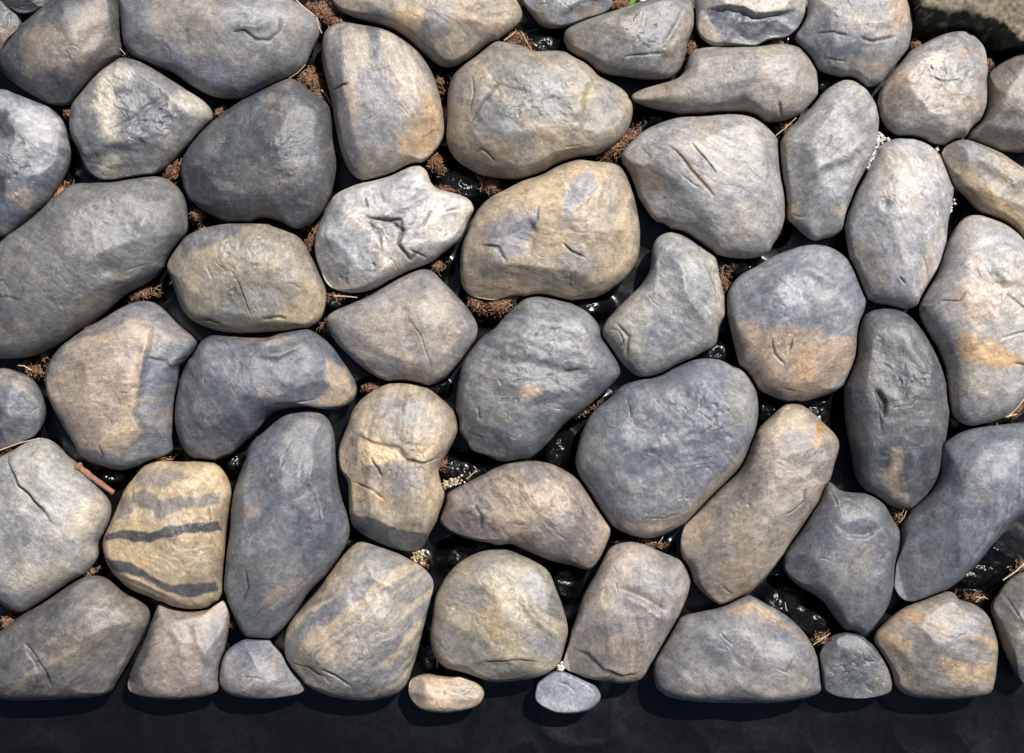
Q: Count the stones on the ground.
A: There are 55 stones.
